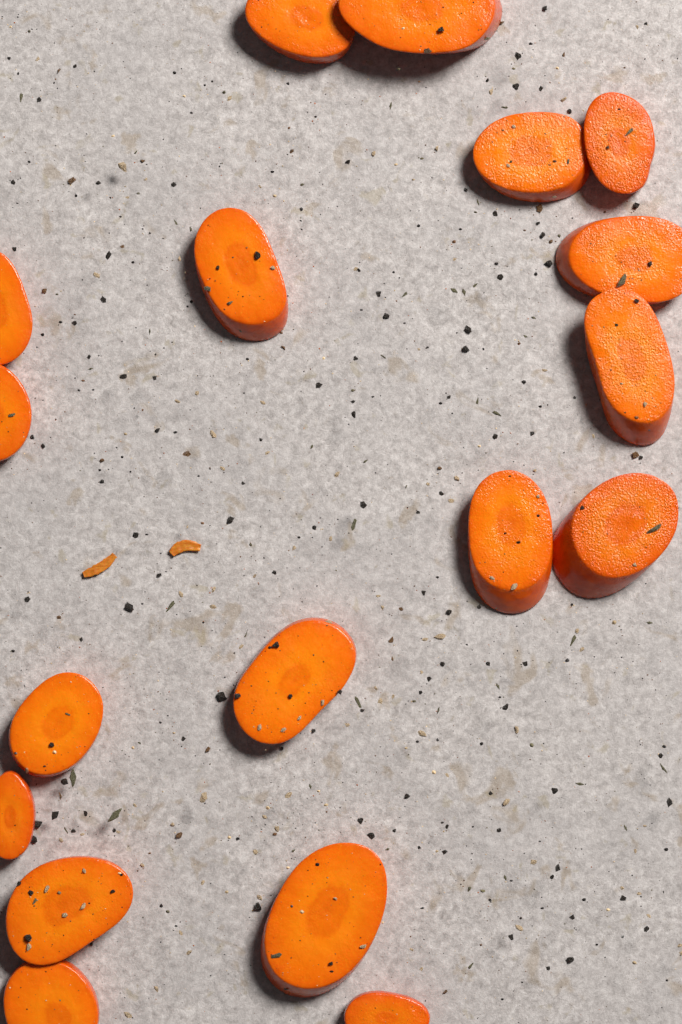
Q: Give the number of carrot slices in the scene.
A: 18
